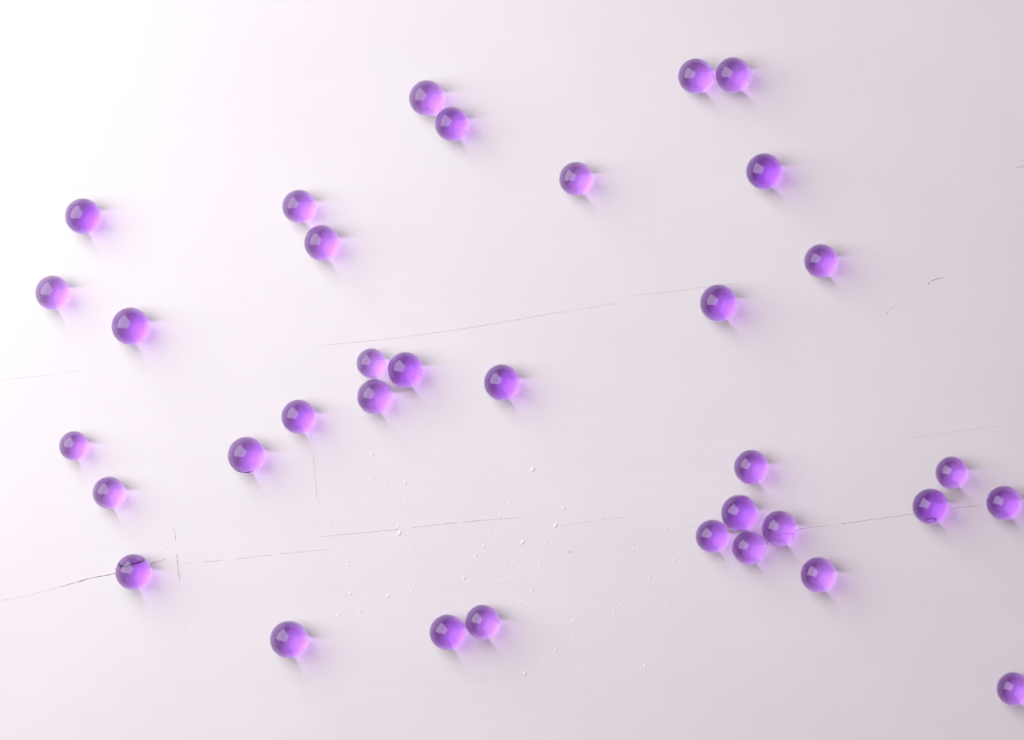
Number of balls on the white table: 35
